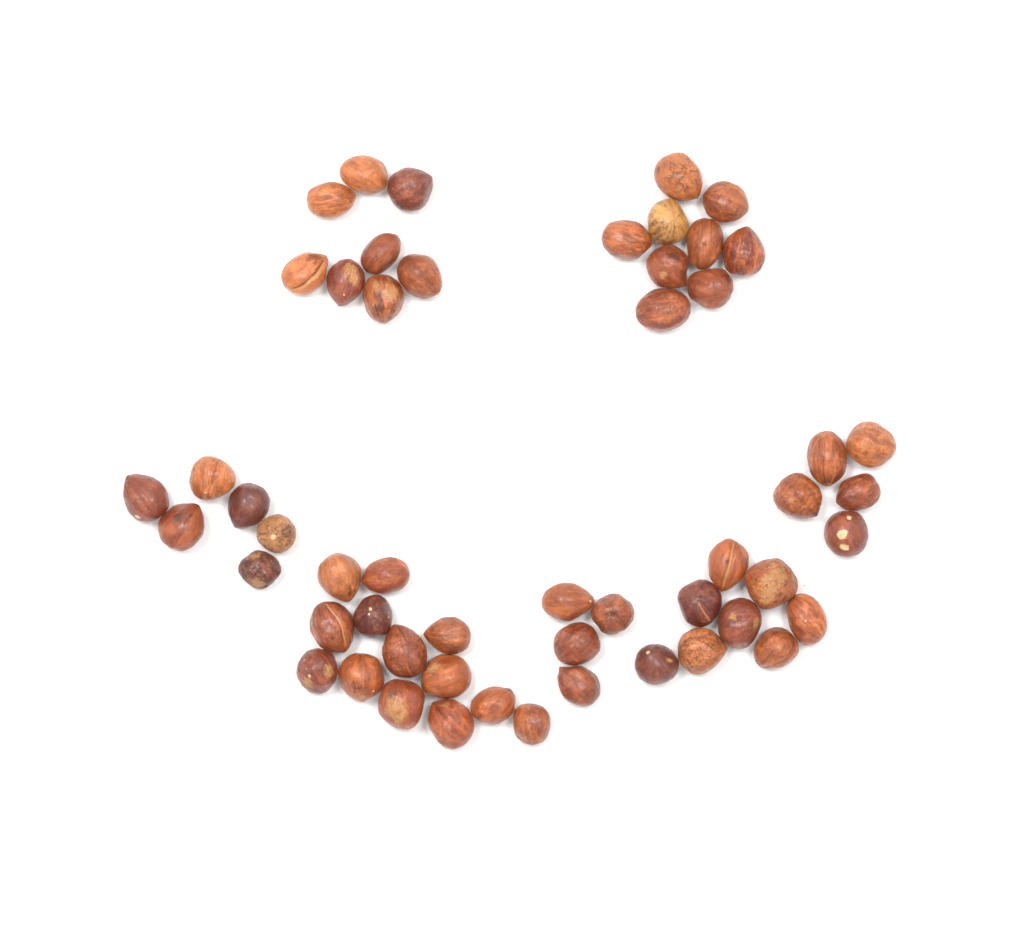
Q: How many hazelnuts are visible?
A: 53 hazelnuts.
